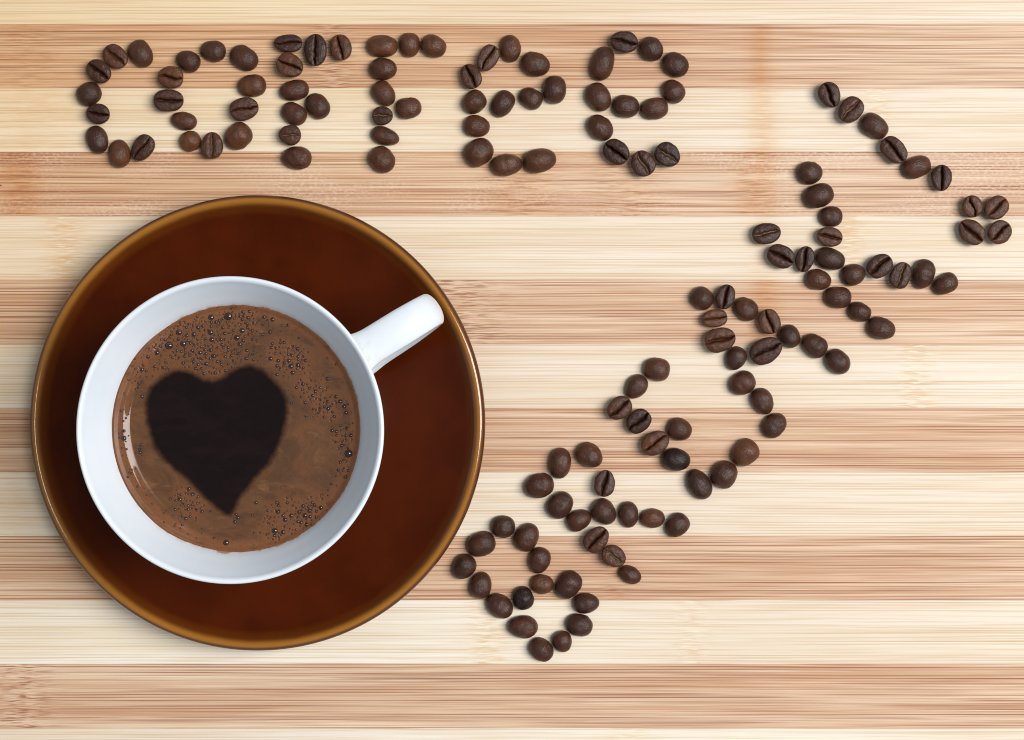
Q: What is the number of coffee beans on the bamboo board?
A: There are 140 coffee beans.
